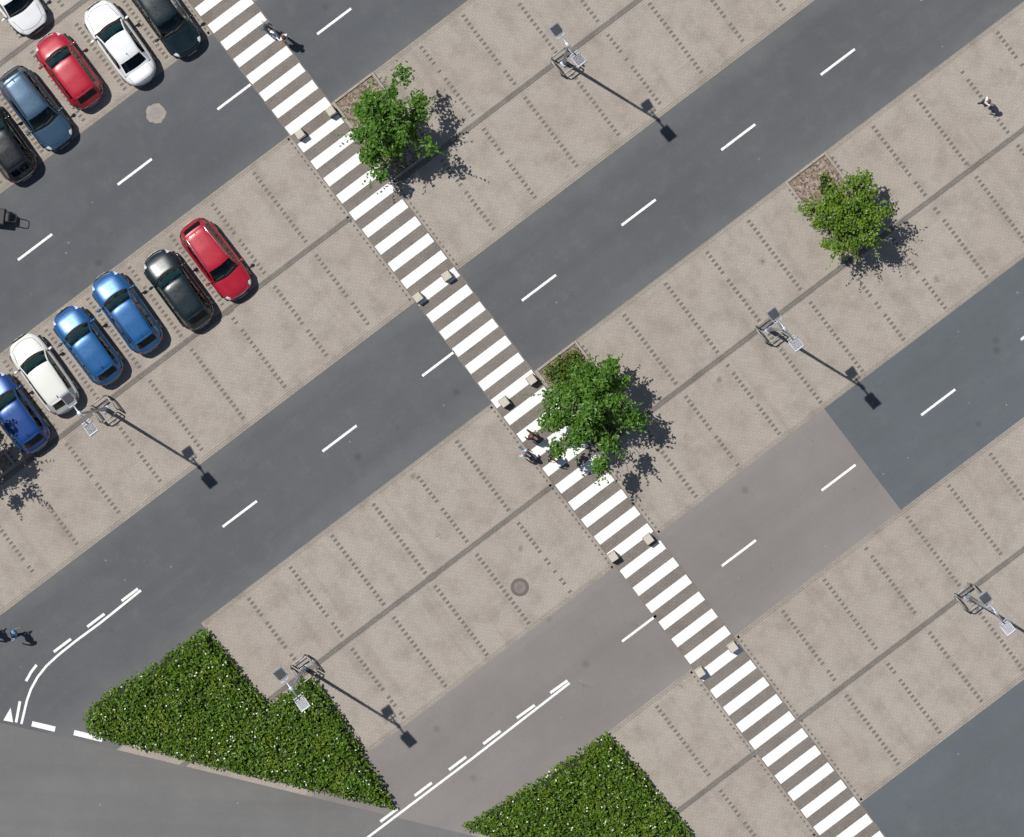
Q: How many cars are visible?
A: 12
